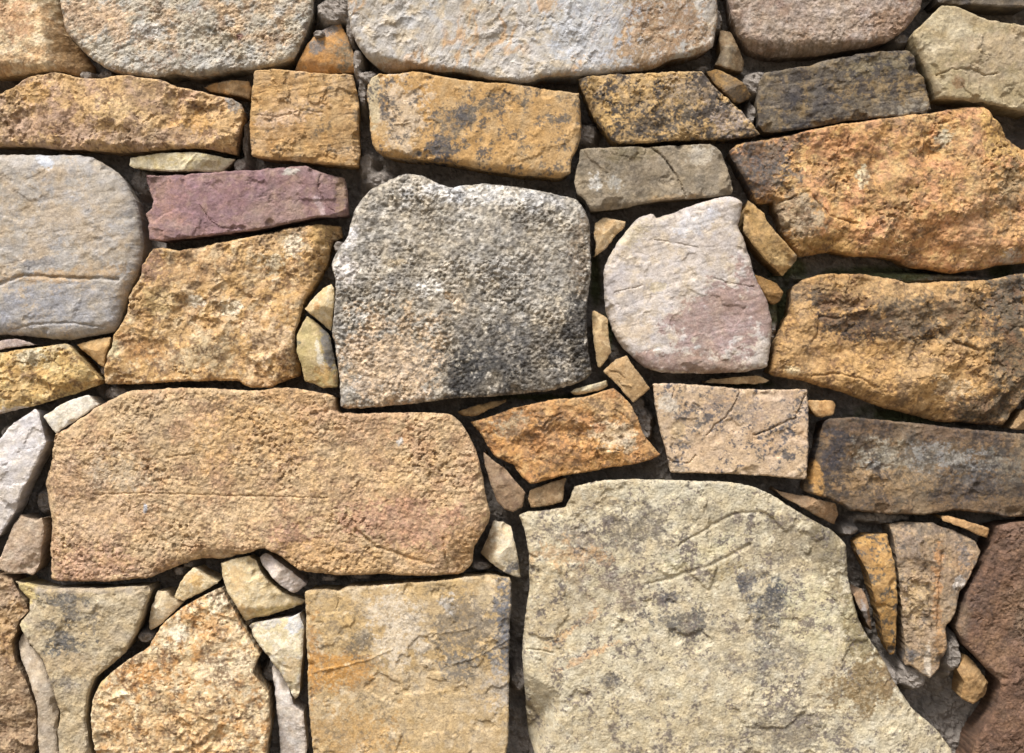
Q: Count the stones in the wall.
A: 68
